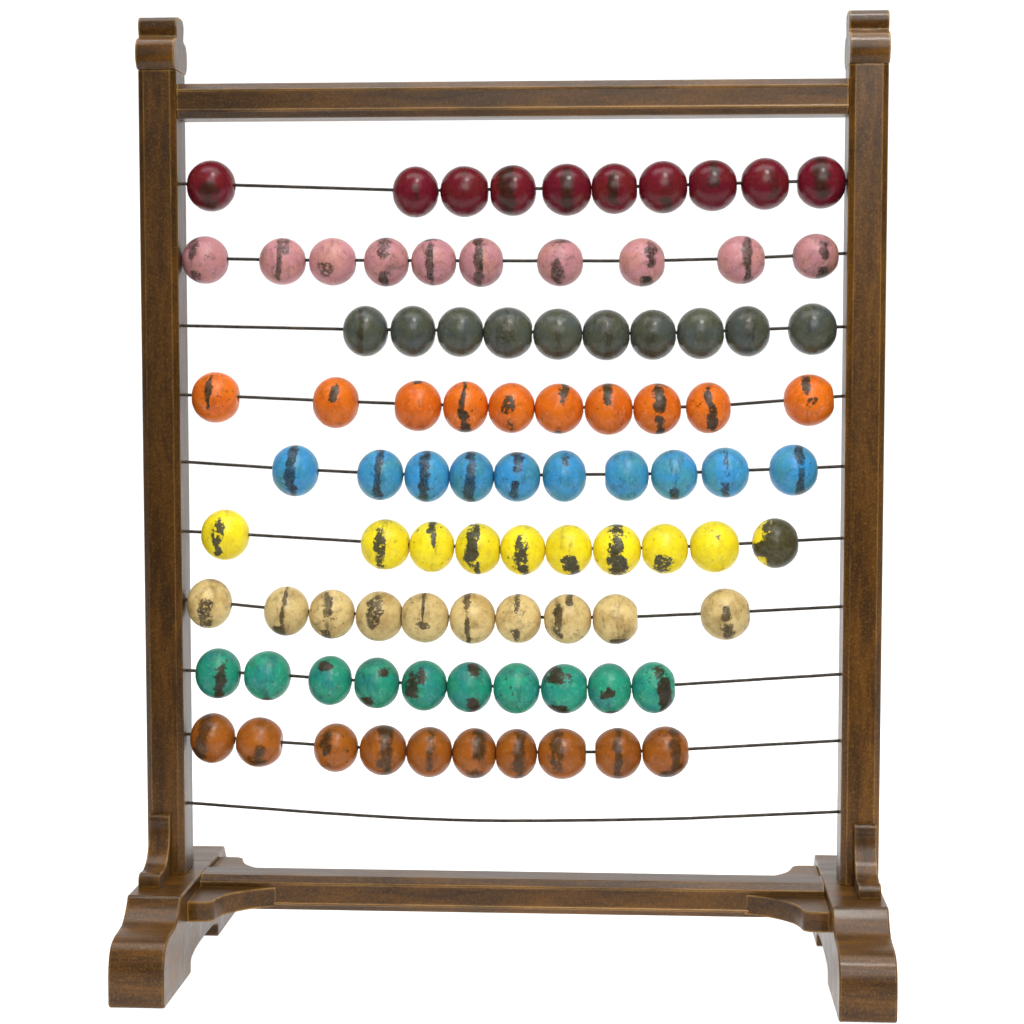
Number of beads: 90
